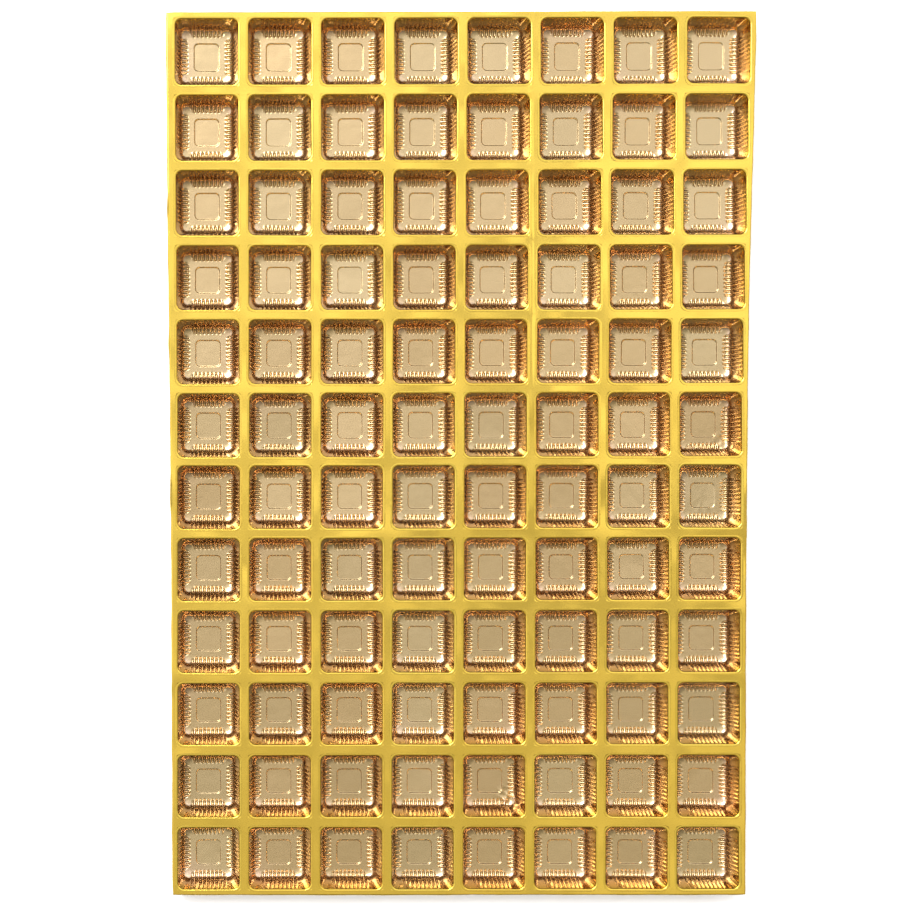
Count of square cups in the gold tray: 96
